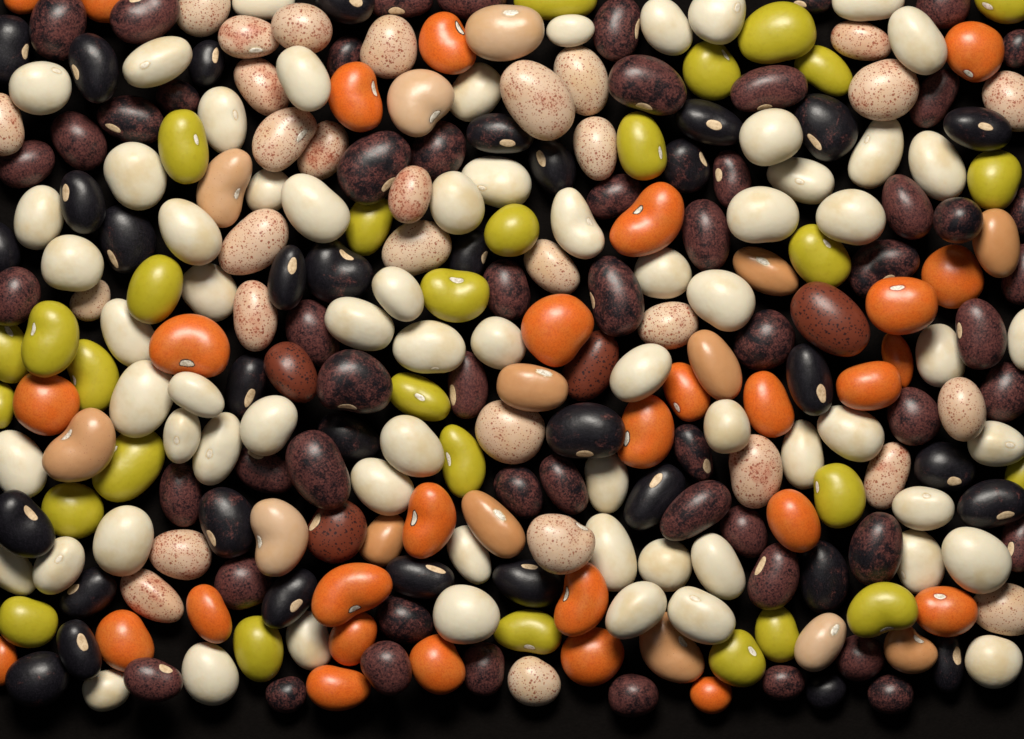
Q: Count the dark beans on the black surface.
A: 95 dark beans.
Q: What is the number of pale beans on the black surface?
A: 111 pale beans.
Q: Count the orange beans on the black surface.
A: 29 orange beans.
